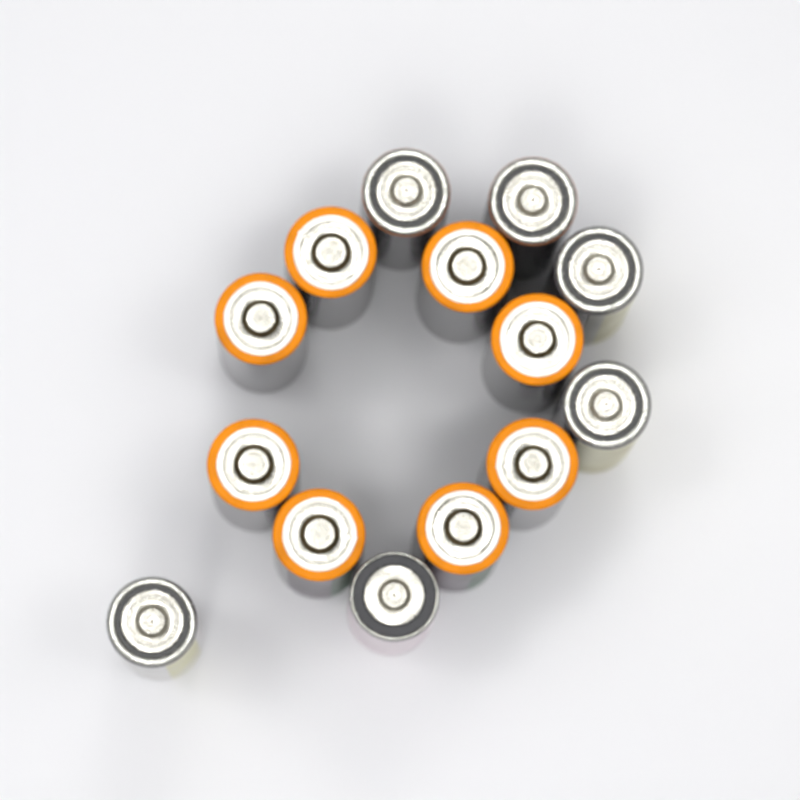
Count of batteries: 14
